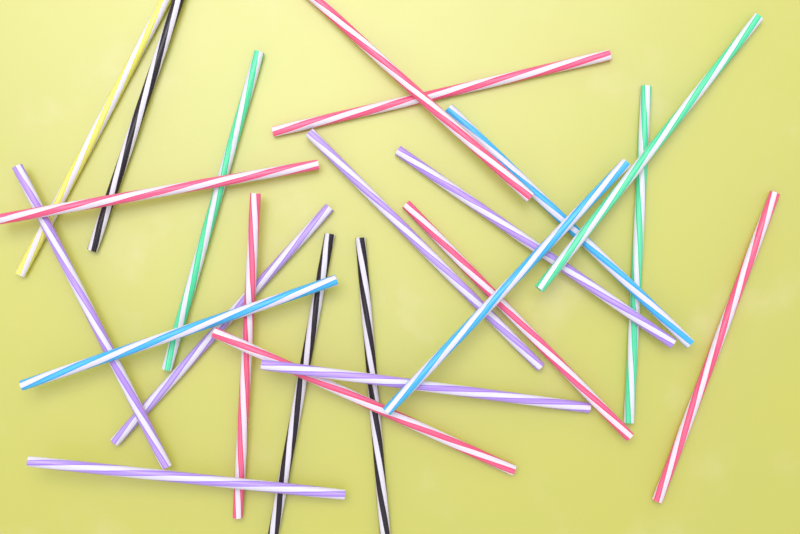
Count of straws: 23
